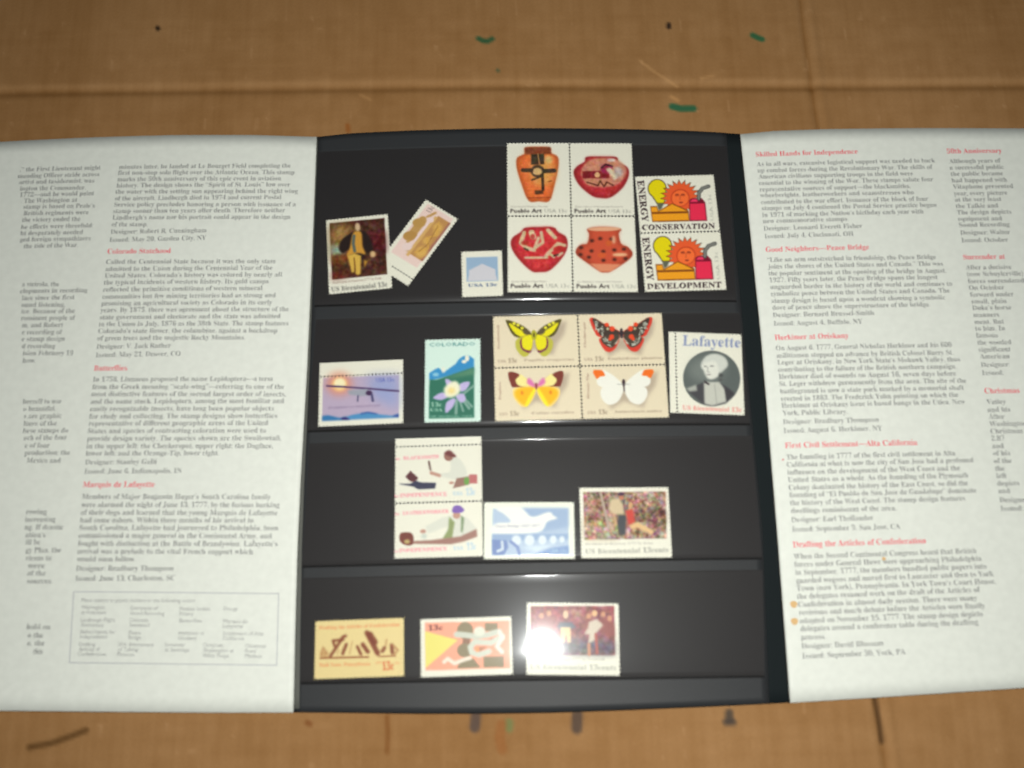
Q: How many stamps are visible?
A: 23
